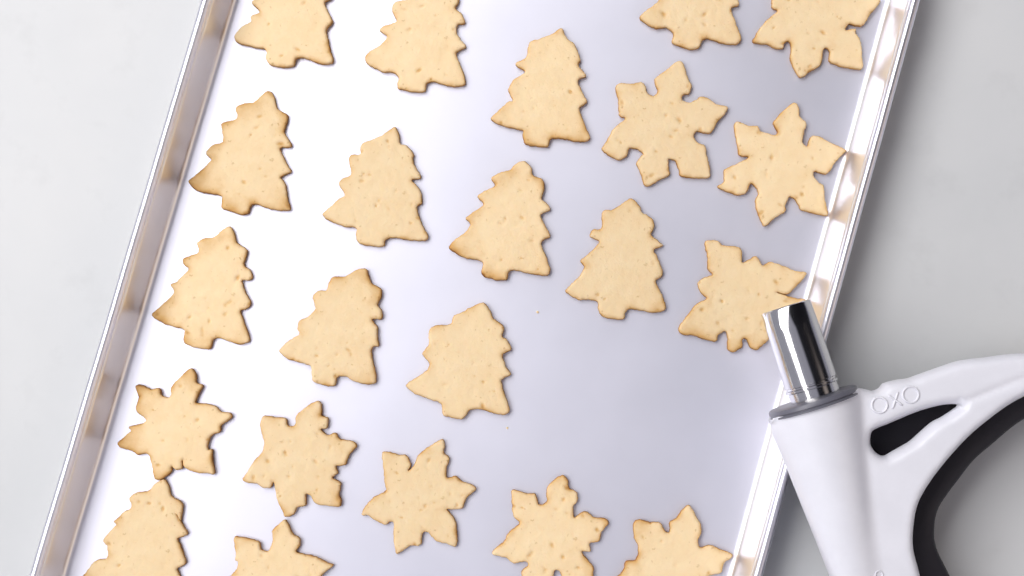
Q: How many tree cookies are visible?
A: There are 12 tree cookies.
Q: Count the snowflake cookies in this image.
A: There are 10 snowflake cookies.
